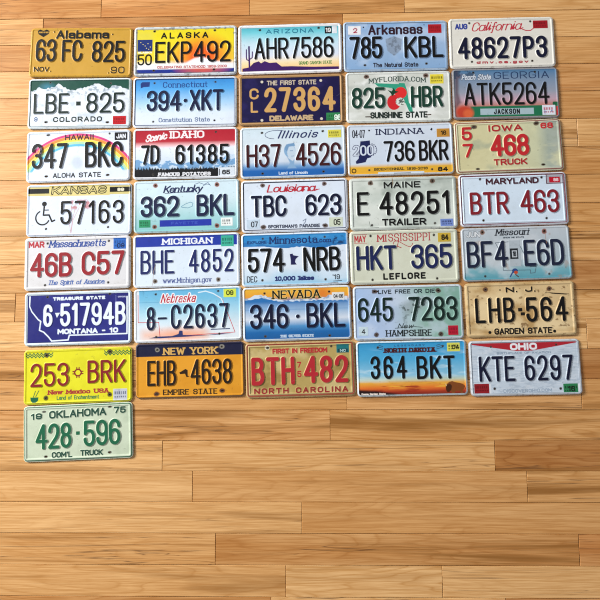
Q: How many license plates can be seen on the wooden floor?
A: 36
